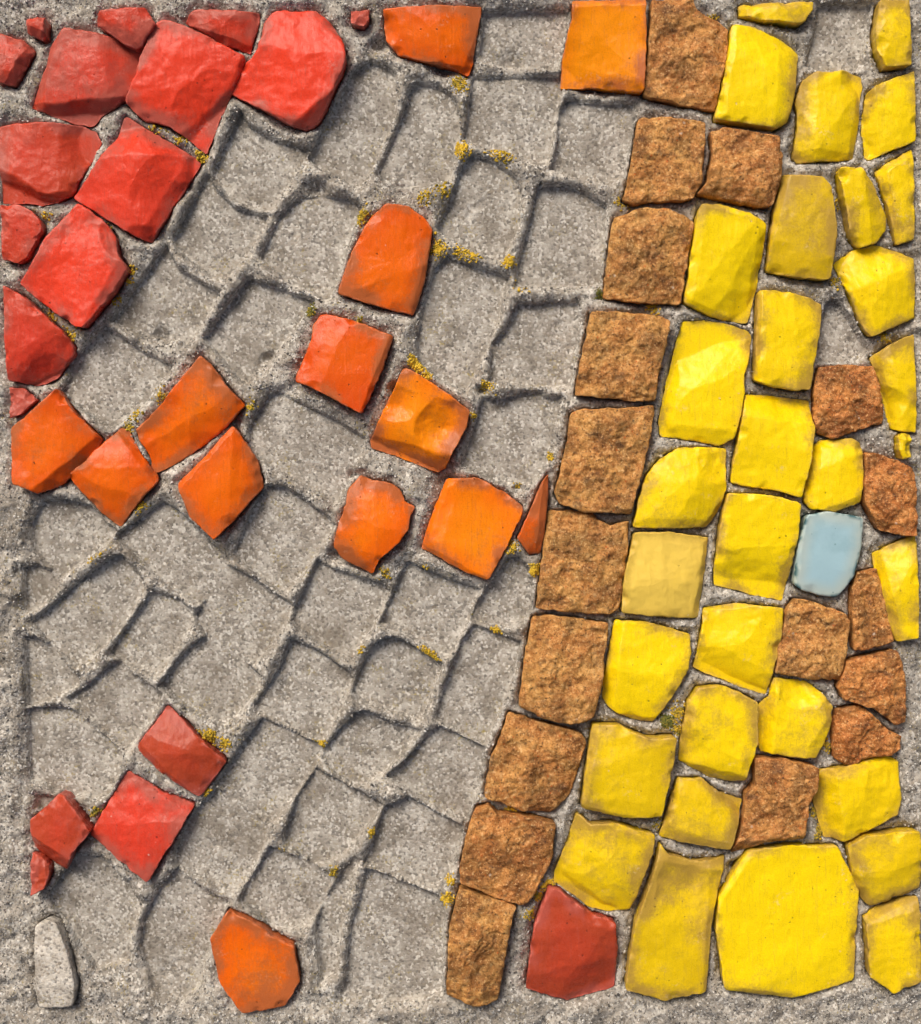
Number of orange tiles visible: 13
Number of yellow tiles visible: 32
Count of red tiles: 19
